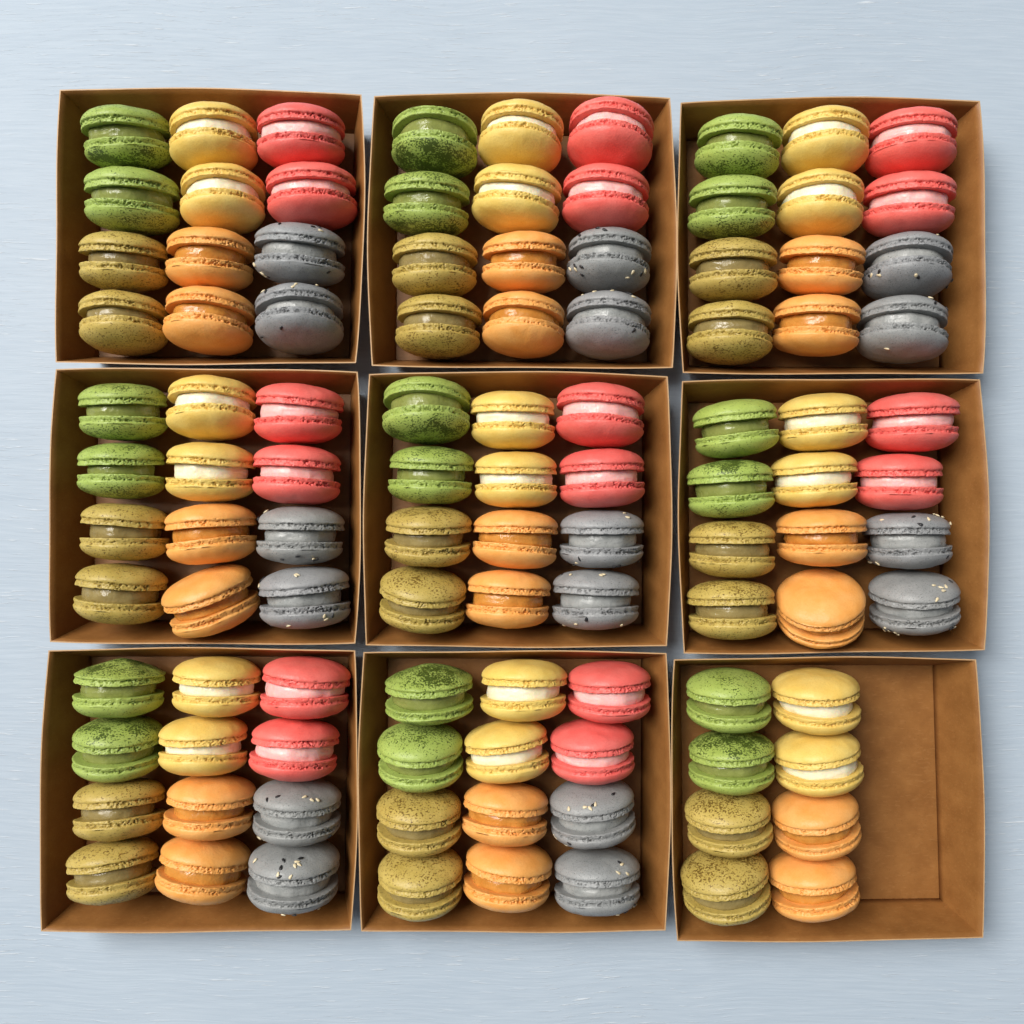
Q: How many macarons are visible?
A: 104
